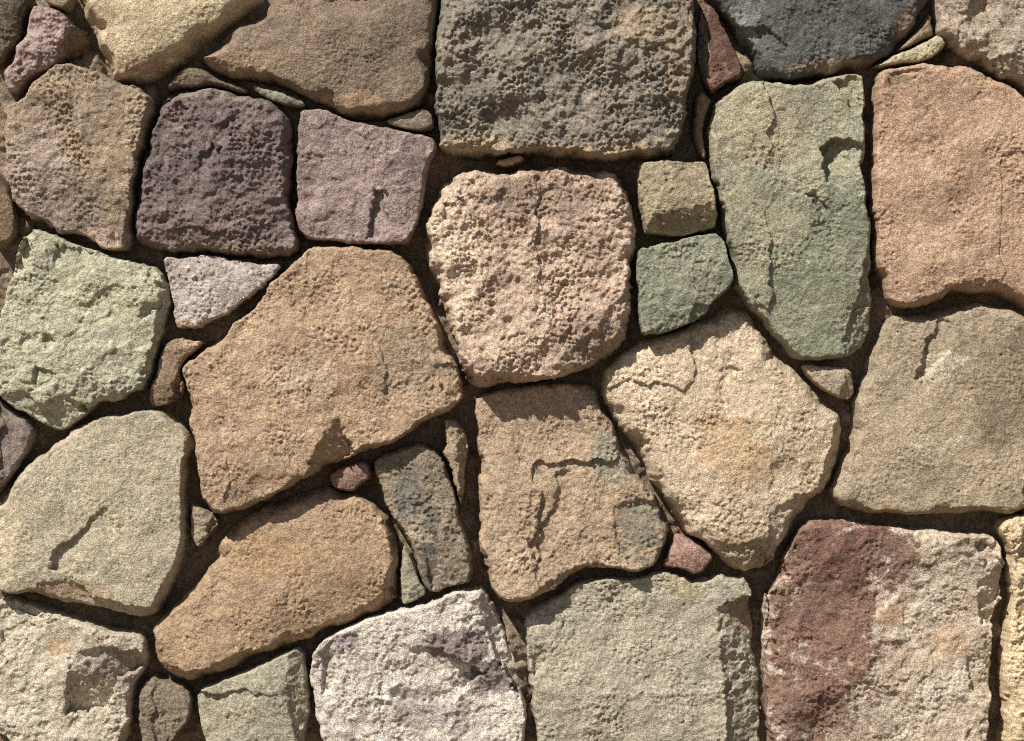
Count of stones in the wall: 49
